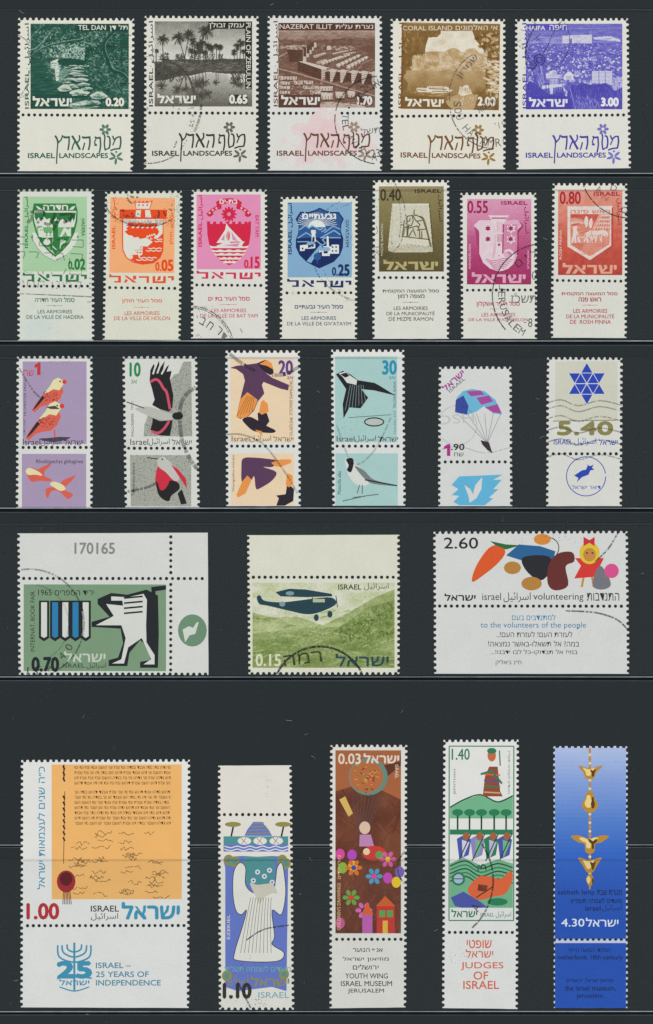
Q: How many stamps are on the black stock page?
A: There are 26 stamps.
